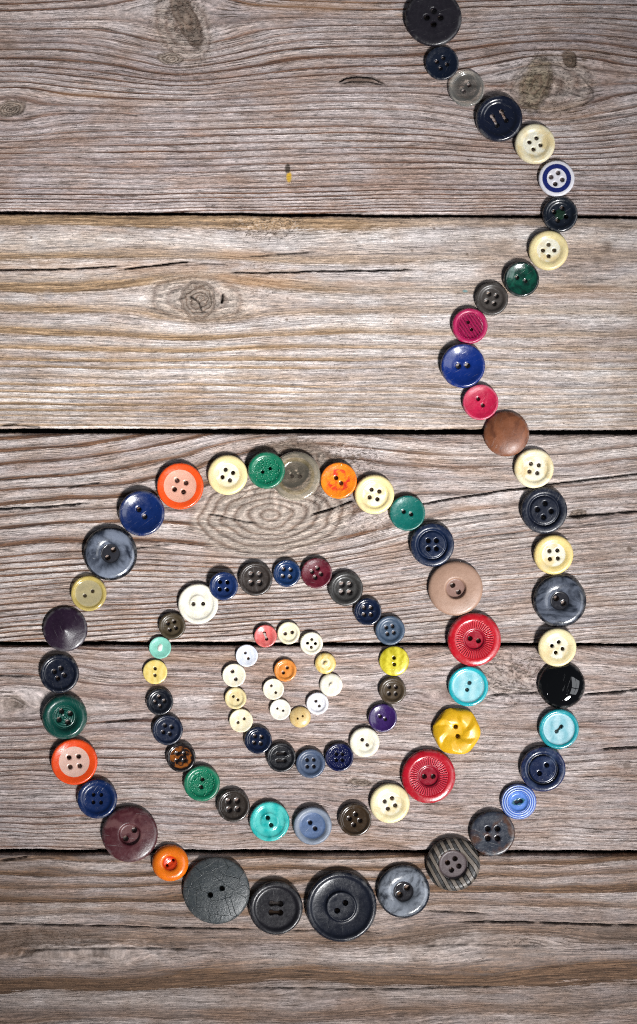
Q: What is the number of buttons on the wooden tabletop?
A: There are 94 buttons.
